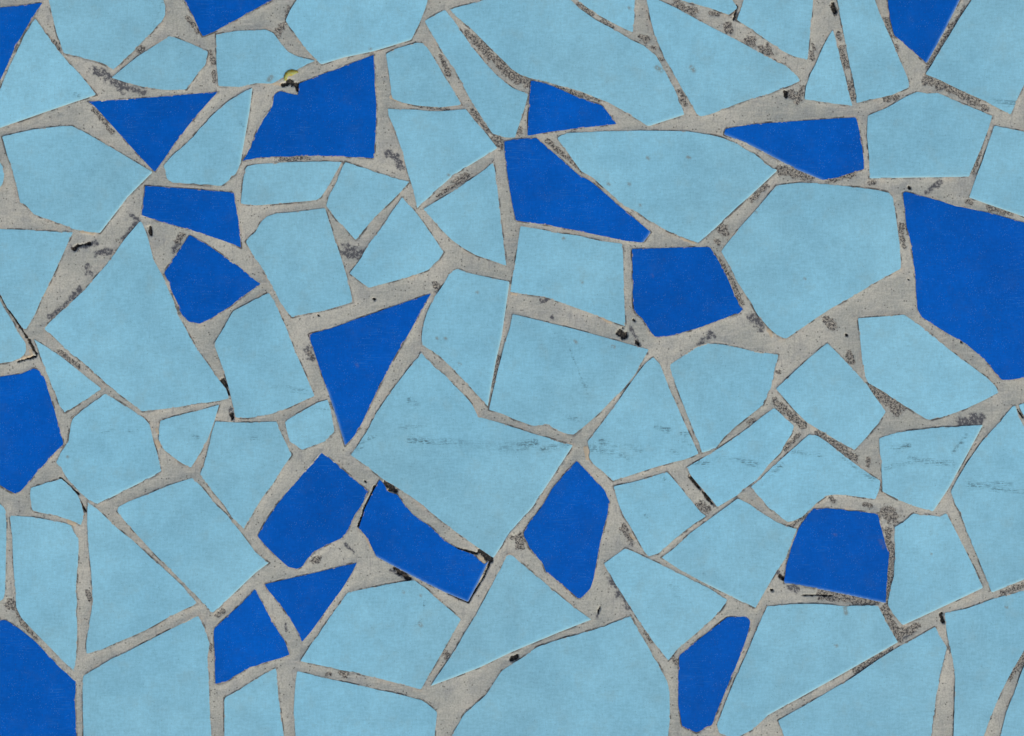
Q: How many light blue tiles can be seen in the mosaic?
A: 69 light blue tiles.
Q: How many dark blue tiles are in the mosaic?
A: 22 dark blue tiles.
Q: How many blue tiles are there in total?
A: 91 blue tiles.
